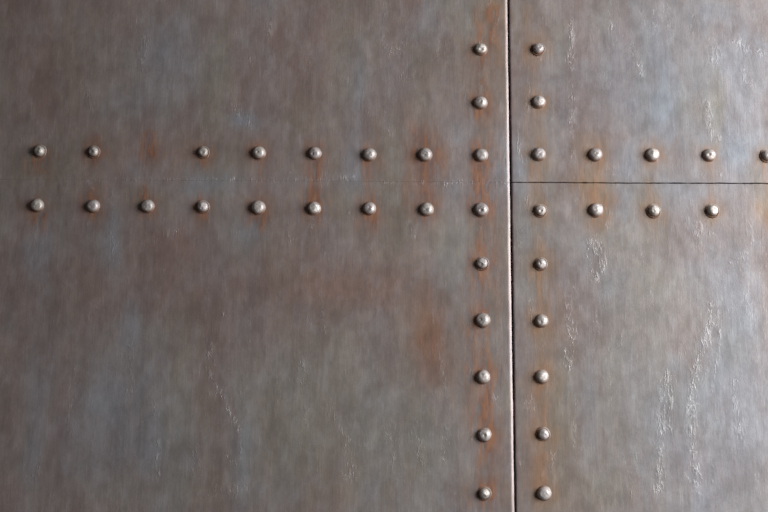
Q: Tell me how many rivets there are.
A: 40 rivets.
